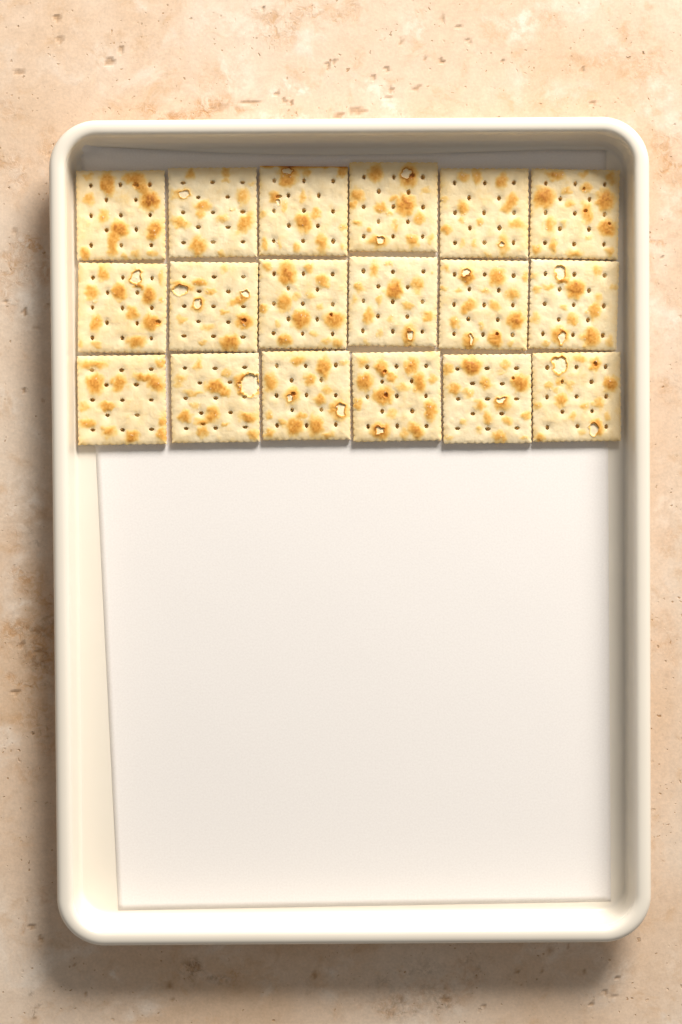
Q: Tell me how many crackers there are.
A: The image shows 18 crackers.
